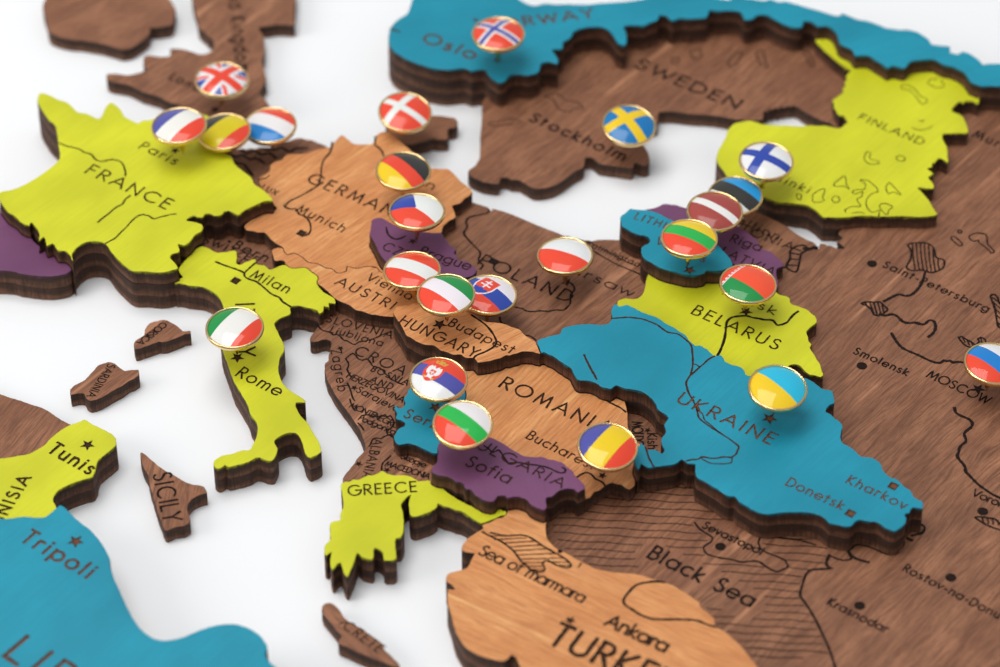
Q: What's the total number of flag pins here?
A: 24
